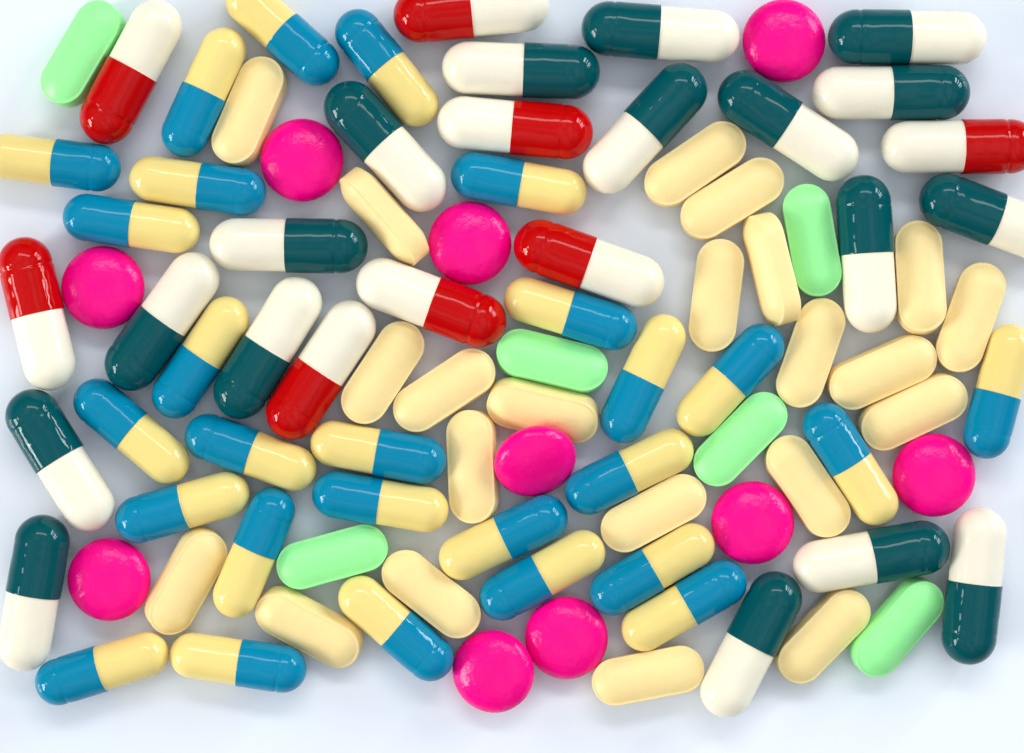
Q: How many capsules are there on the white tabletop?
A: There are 52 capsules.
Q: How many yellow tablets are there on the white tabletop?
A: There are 22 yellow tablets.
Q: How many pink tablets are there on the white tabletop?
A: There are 10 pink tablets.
